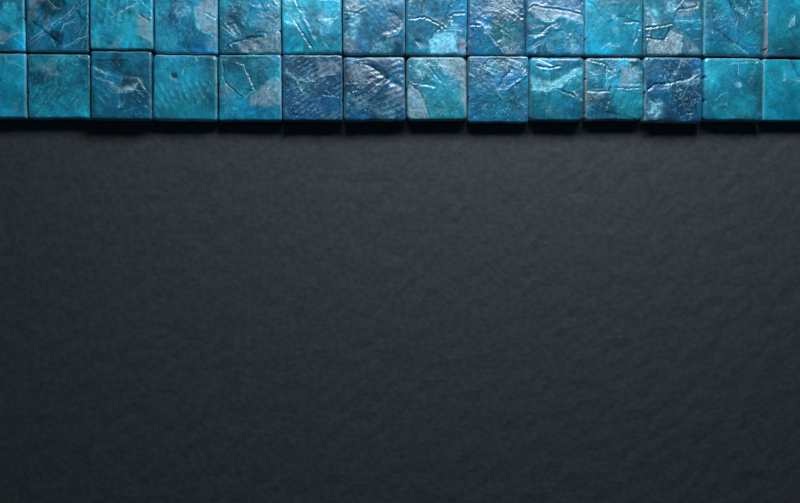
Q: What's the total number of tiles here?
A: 28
